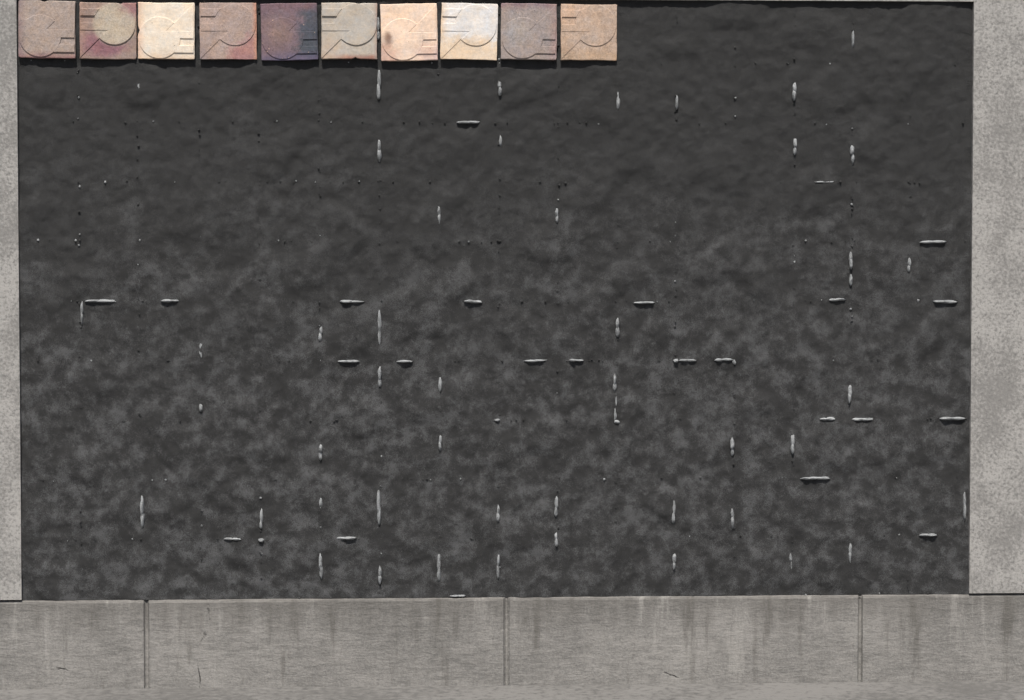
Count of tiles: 10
